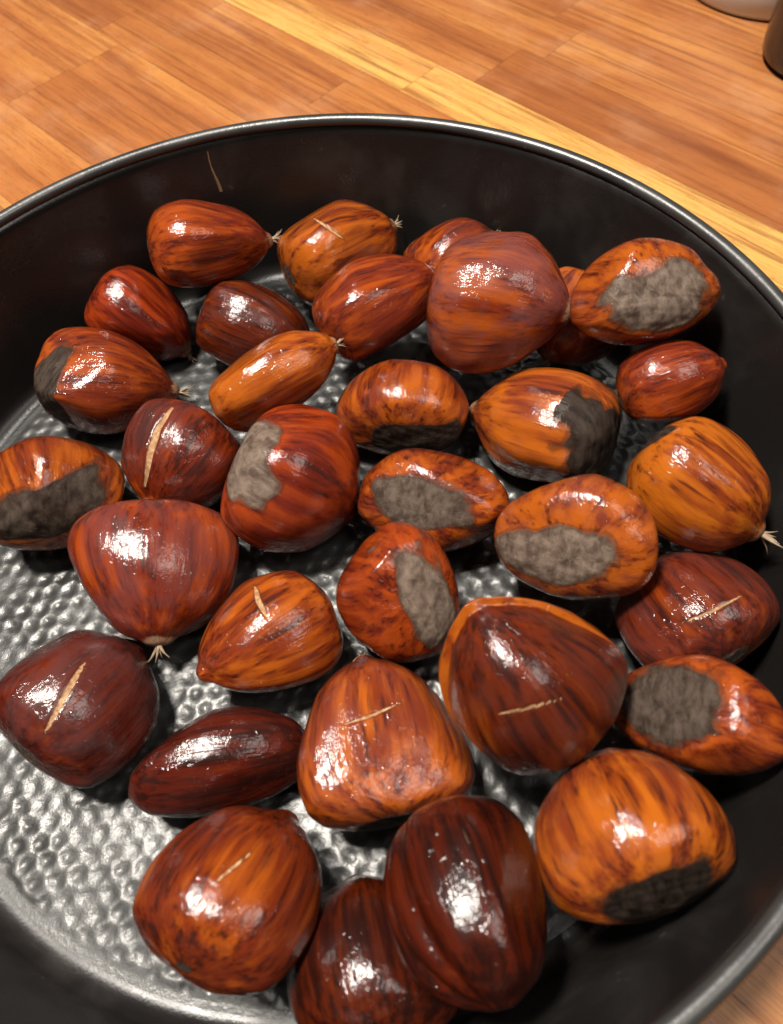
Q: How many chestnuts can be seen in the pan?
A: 33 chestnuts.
